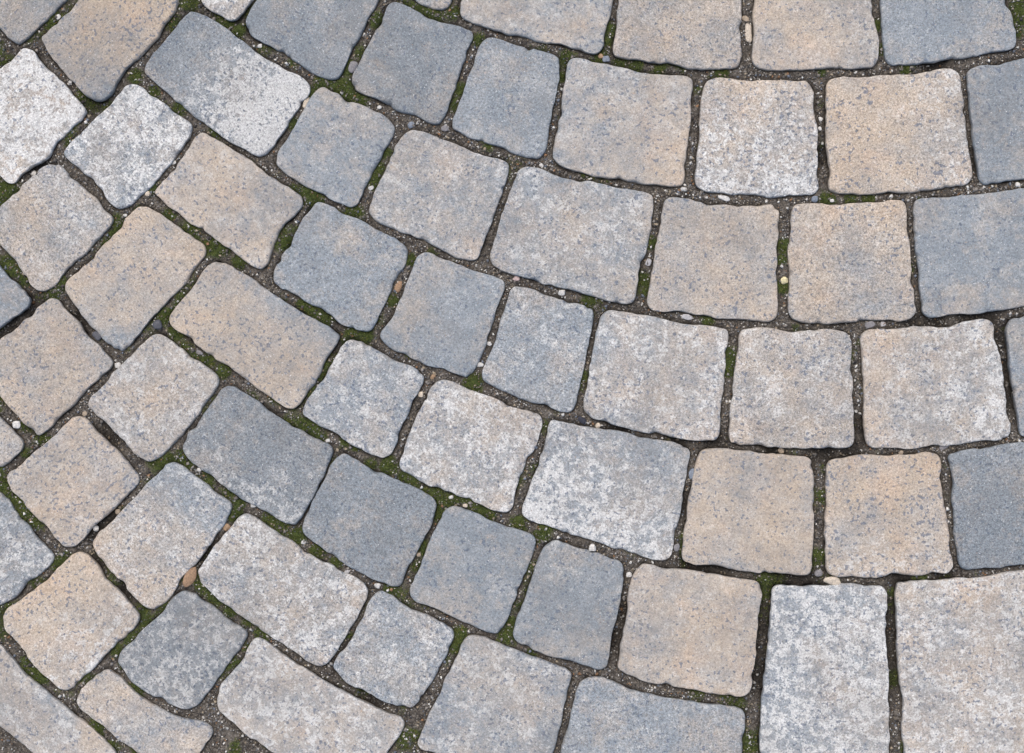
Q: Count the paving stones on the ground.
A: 64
